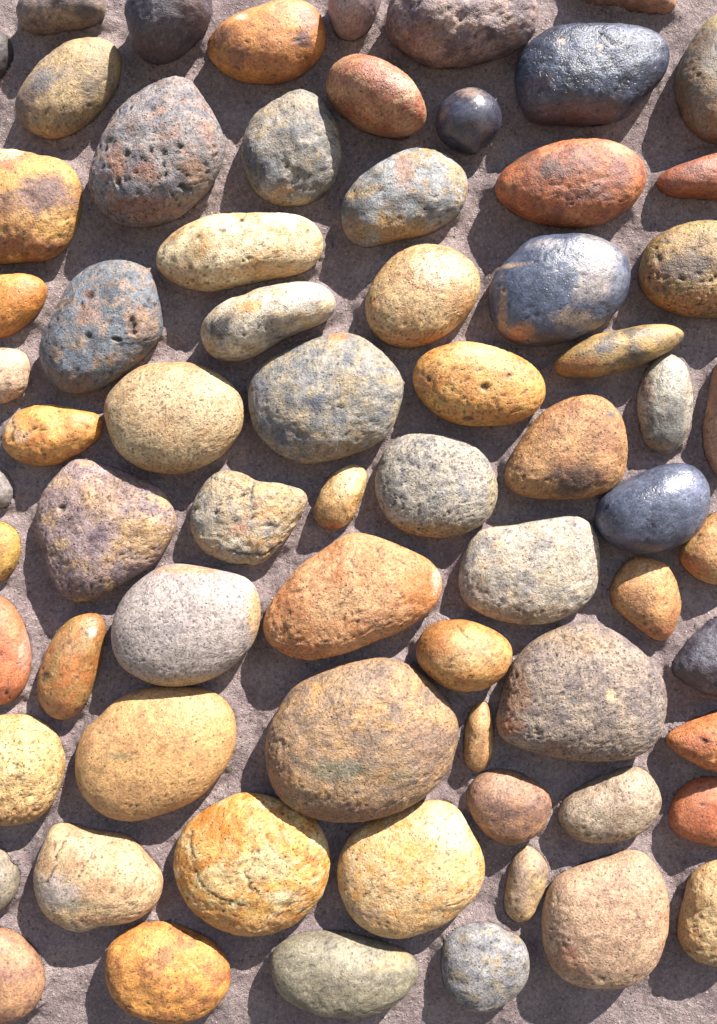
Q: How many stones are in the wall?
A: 70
